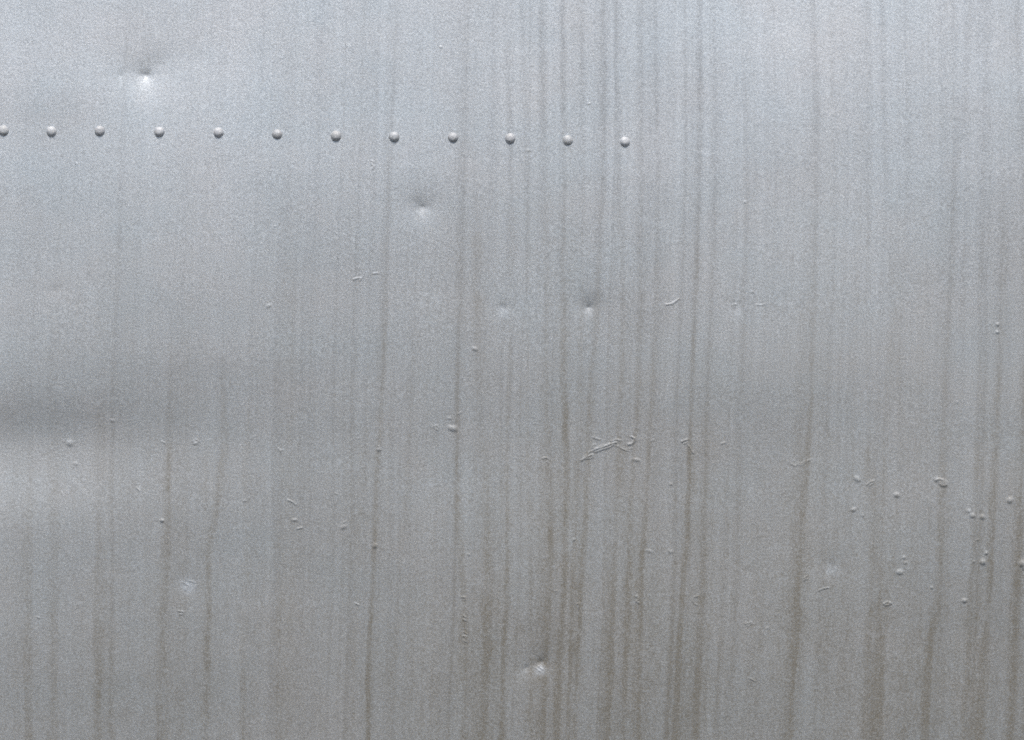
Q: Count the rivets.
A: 12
